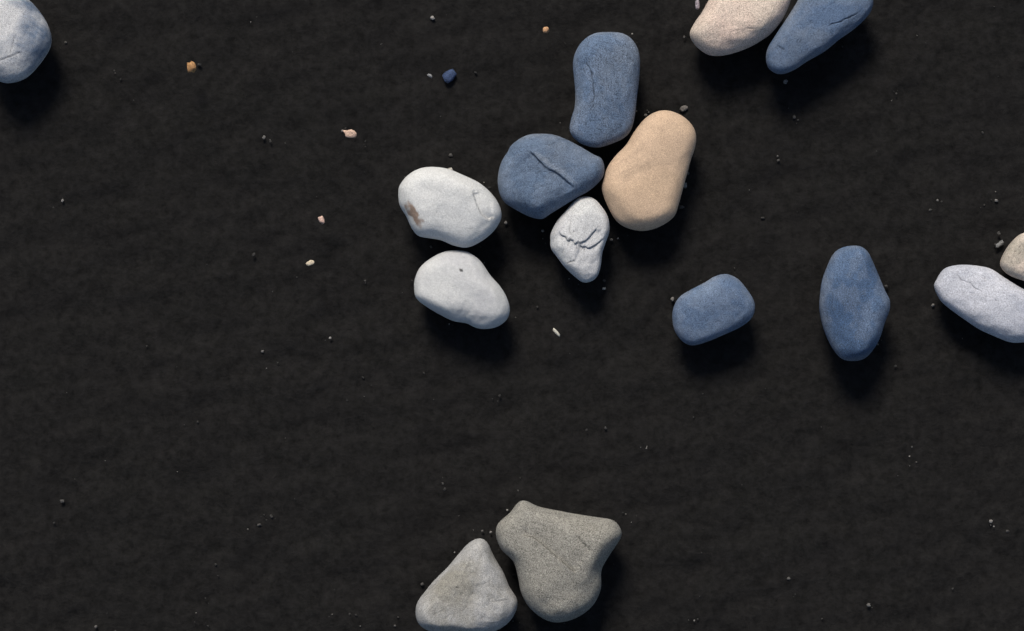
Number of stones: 15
